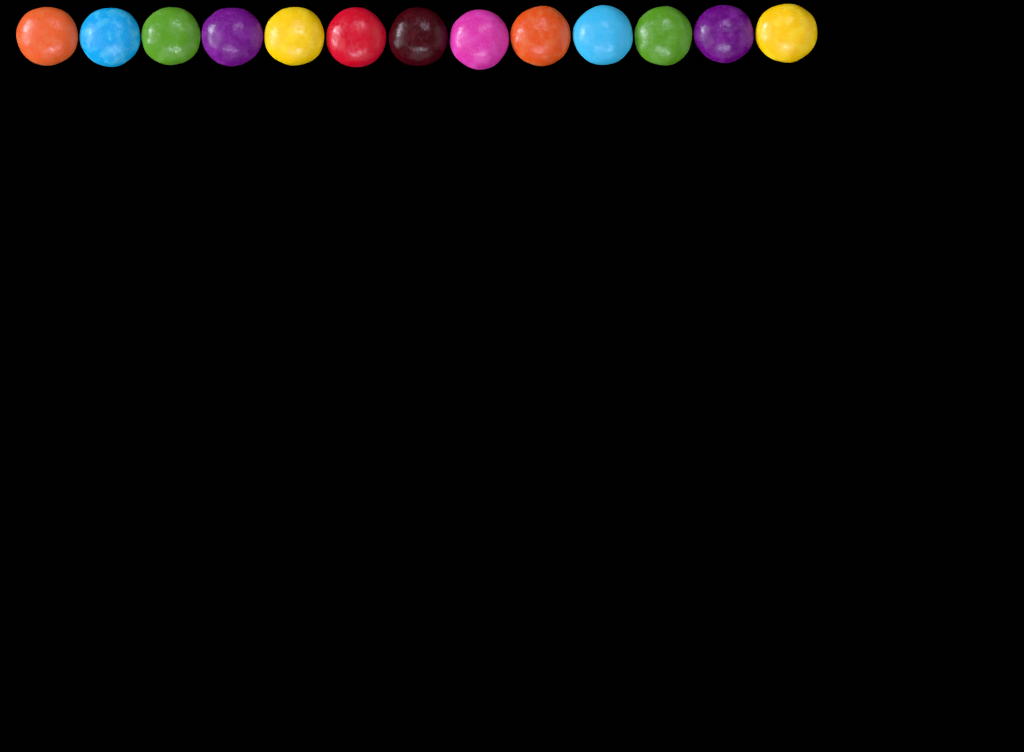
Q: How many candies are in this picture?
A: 13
